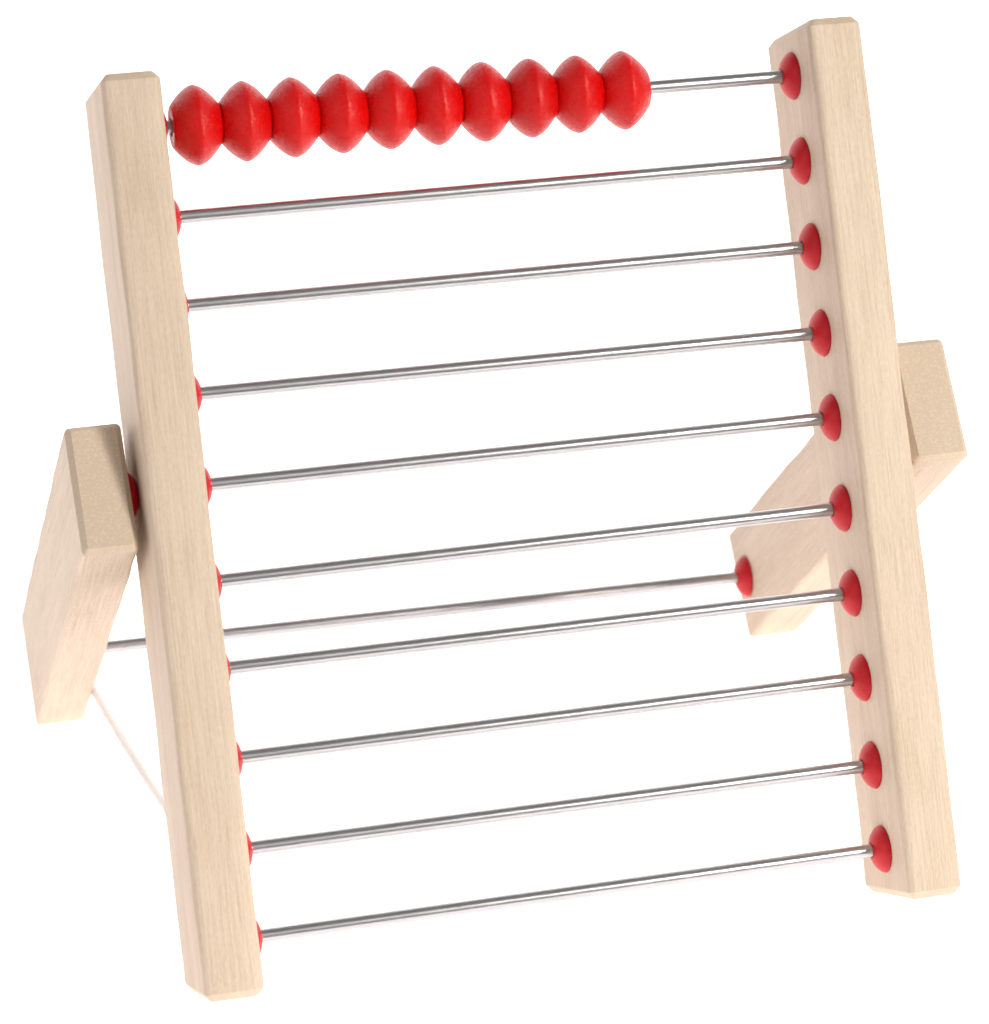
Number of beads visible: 10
